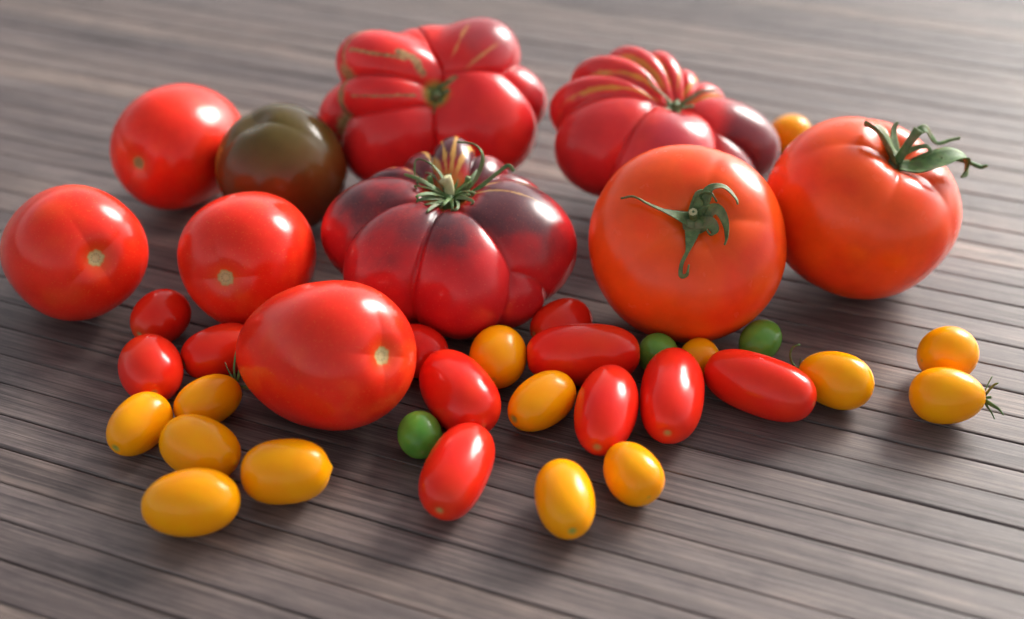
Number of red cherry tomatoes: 11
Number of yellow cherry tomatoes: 14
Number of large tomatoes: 10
